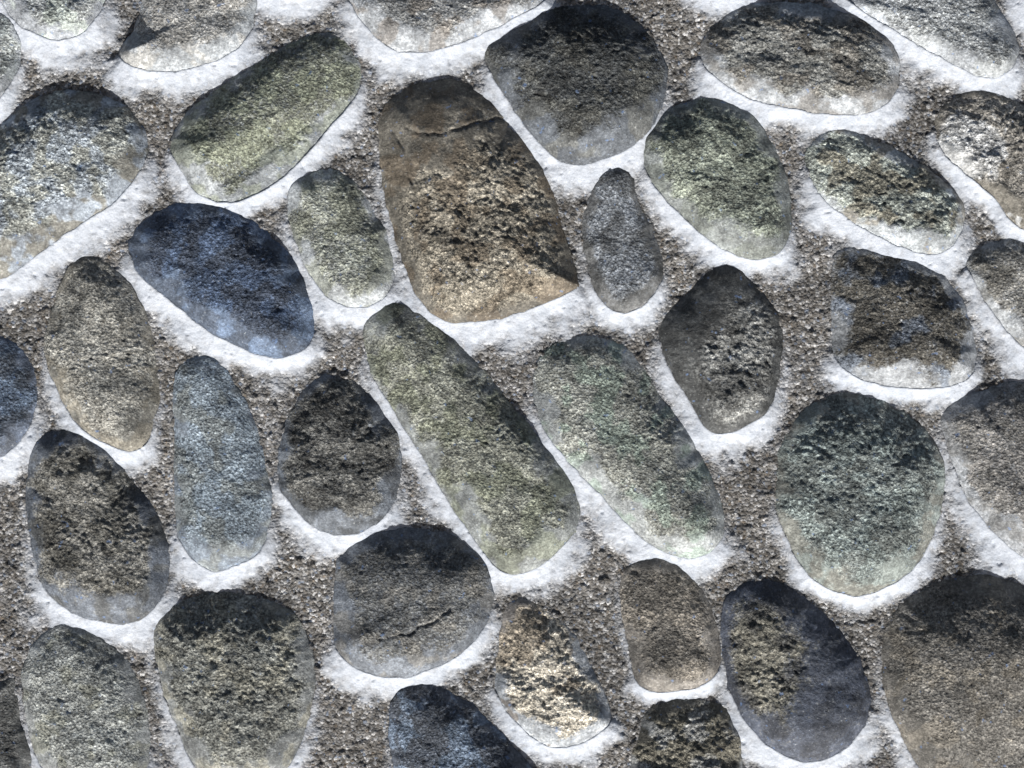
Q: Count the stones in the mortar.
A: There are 38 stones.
